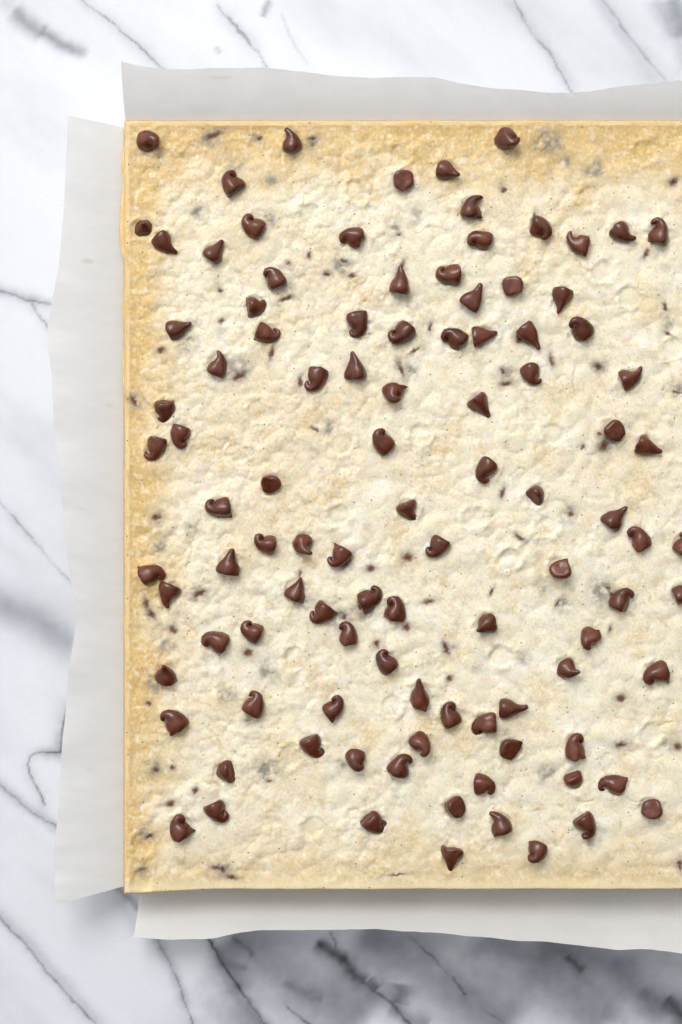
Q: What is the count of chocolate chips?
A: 102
